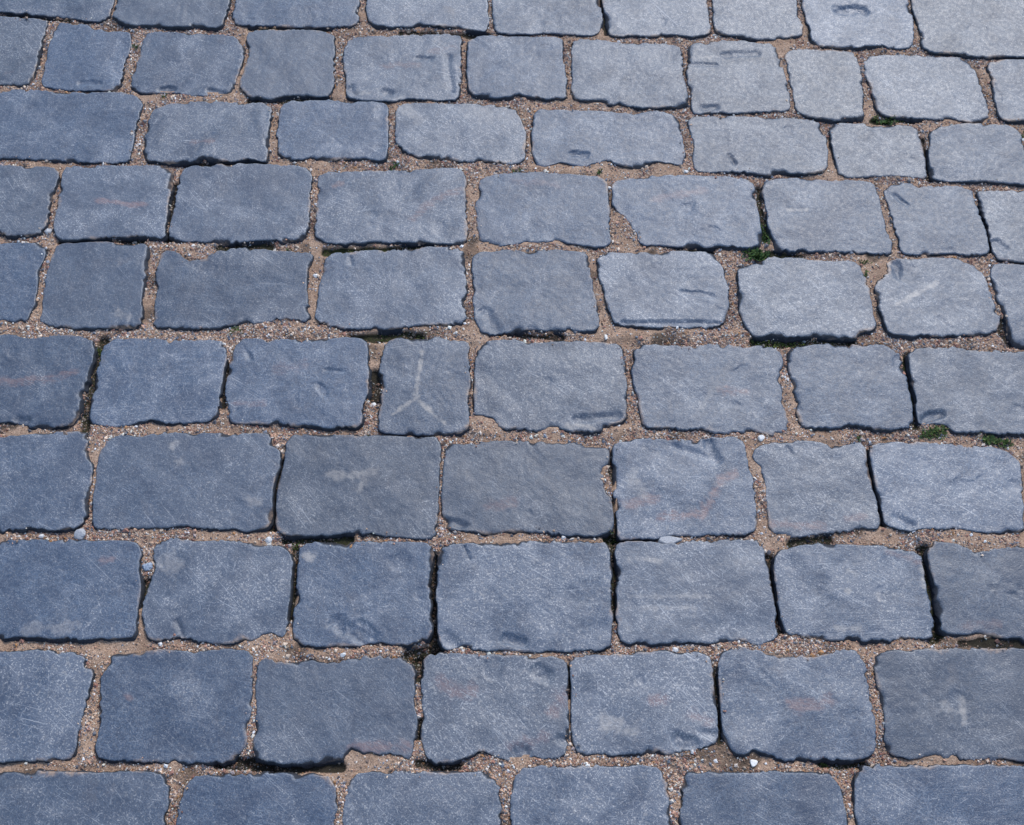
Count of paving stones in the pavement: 81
